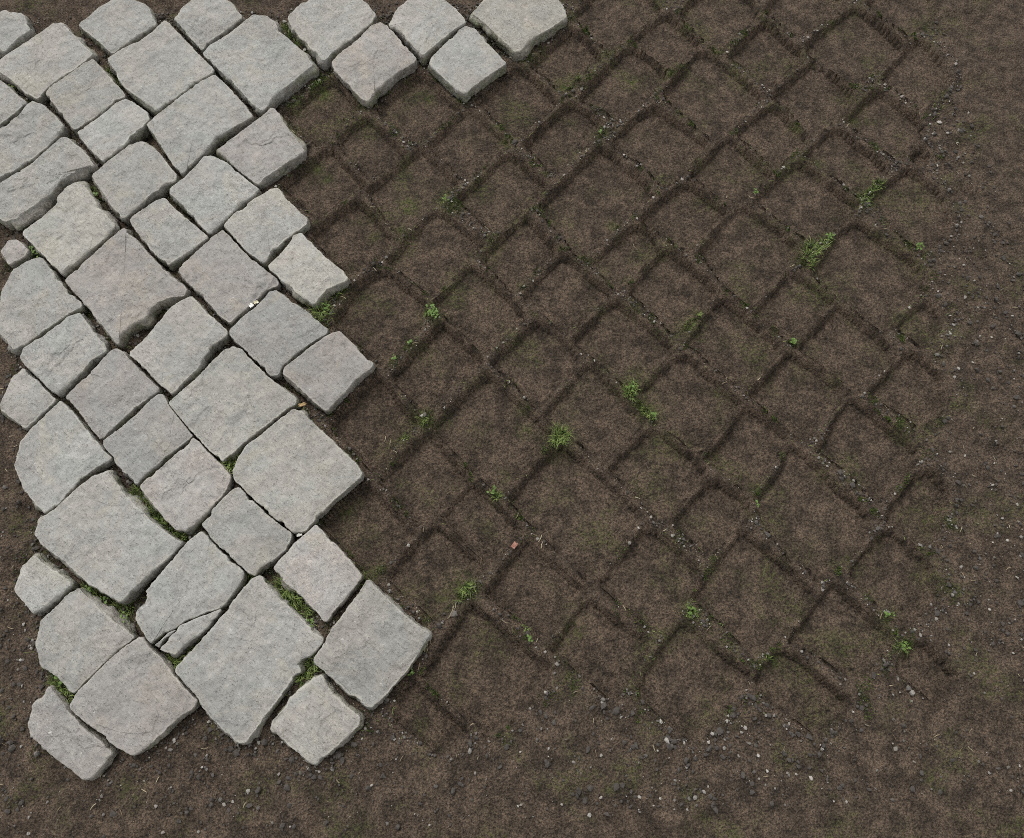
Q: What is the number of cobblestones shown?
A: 50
